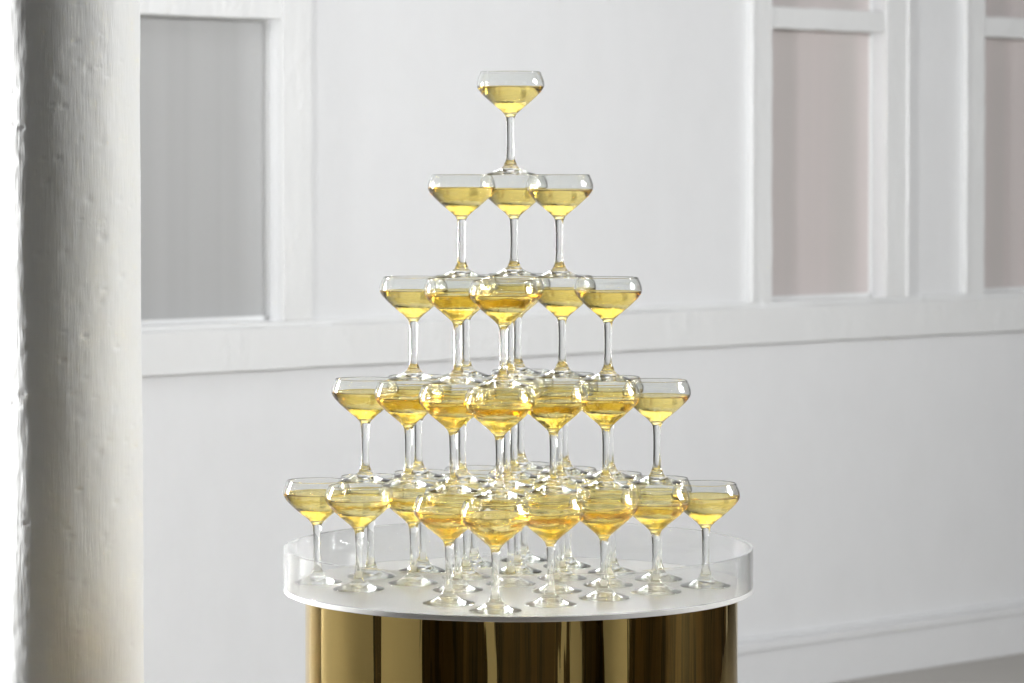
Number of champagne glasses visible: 50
